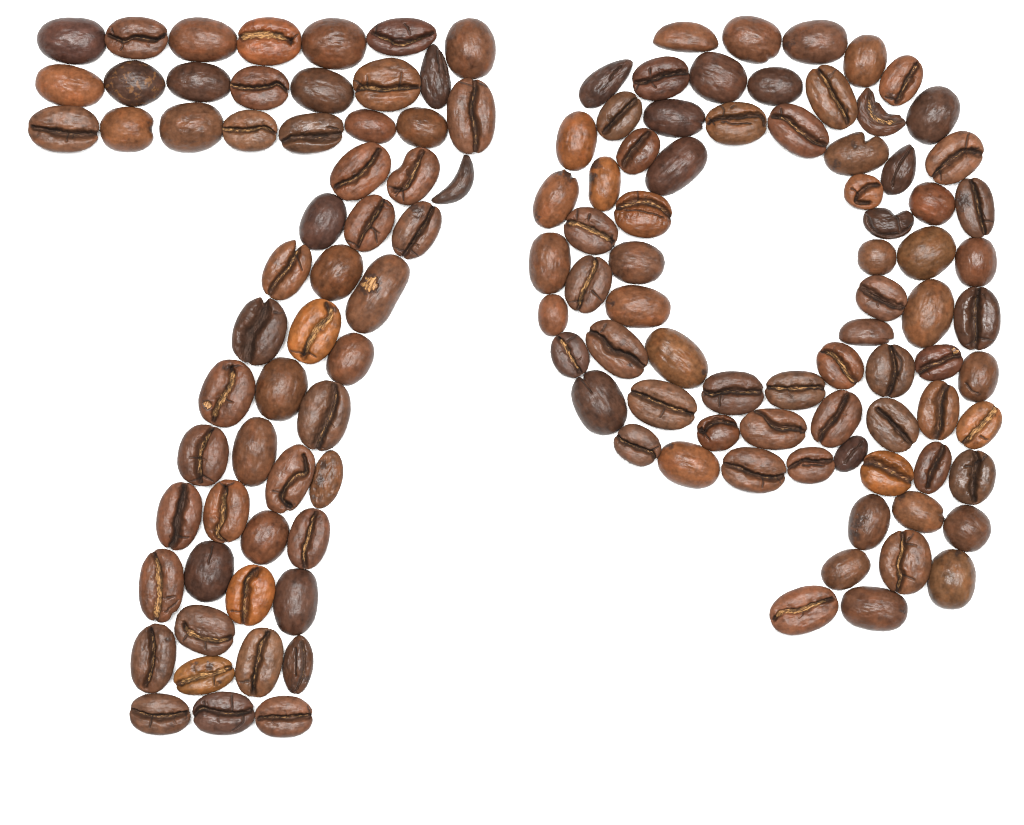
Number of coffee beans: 132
